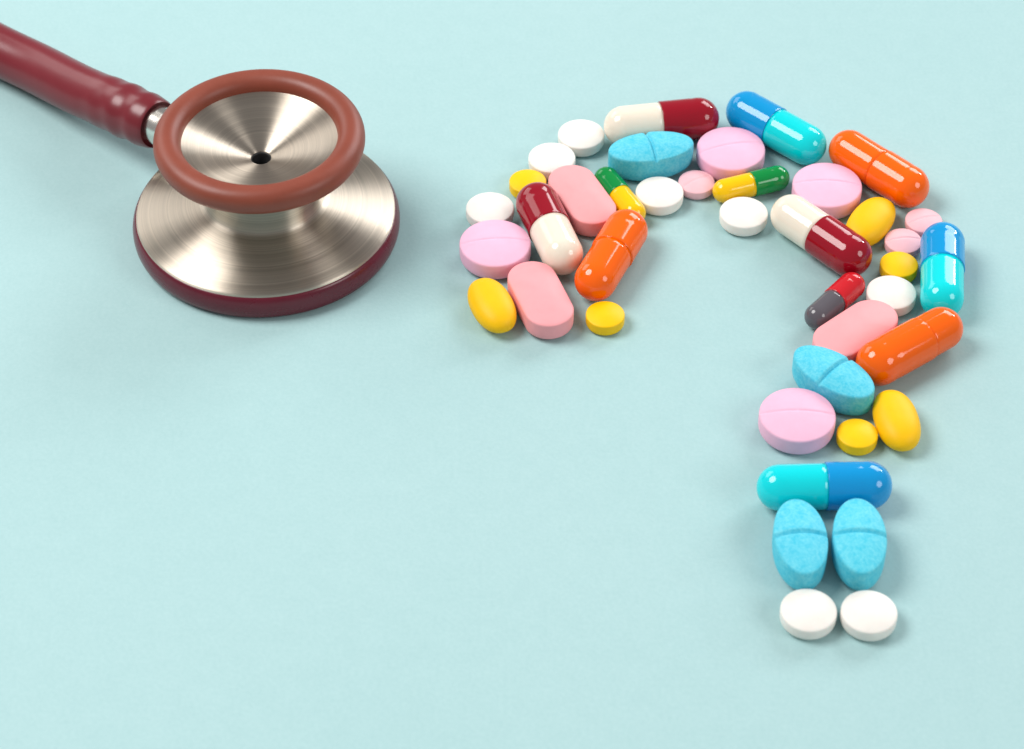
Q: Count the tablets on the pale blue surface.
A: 29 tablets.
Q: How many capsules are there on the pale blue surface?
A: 12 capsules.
